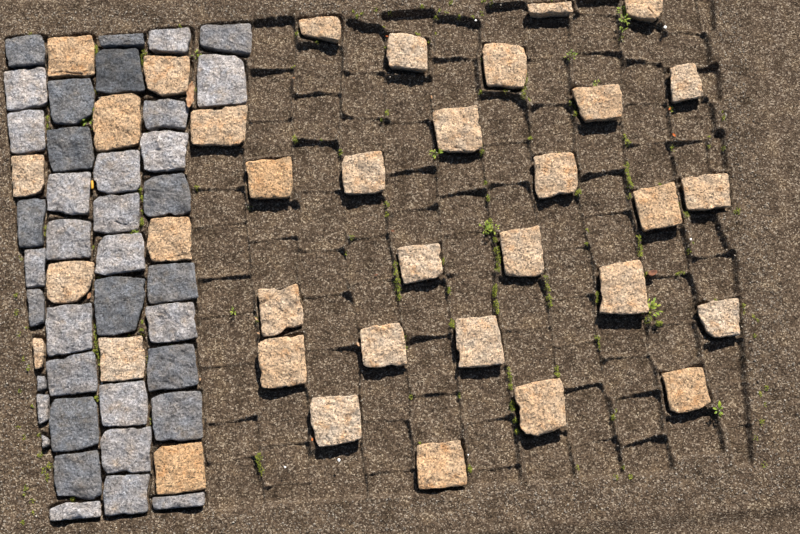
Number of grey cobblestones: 38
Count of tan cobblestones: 35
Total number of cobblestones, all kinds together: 73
